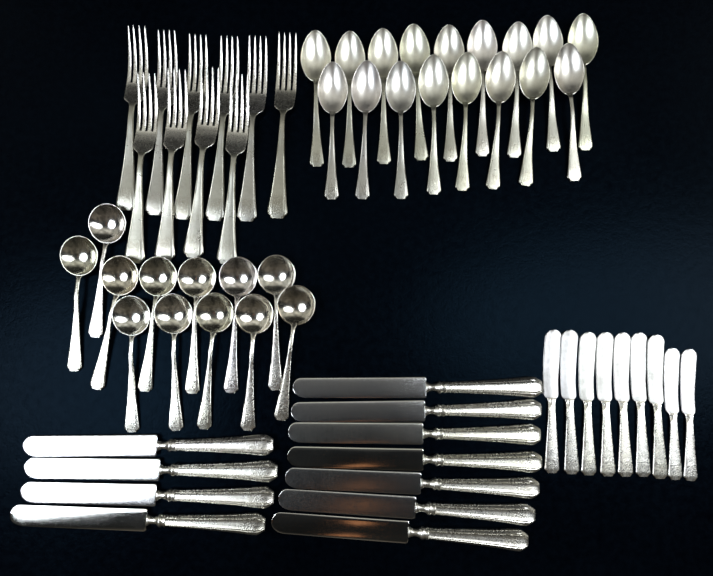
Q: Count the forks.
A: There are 10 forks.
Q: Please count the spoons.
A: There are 29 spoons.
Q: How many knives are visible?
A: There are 20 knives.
